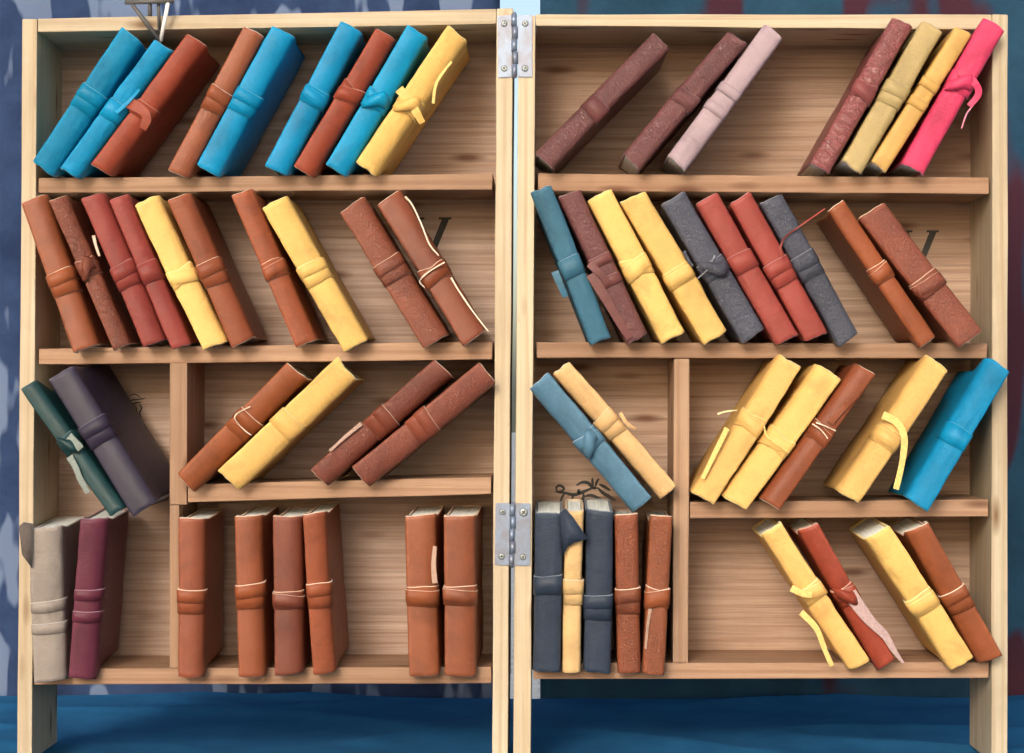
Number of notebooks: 66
